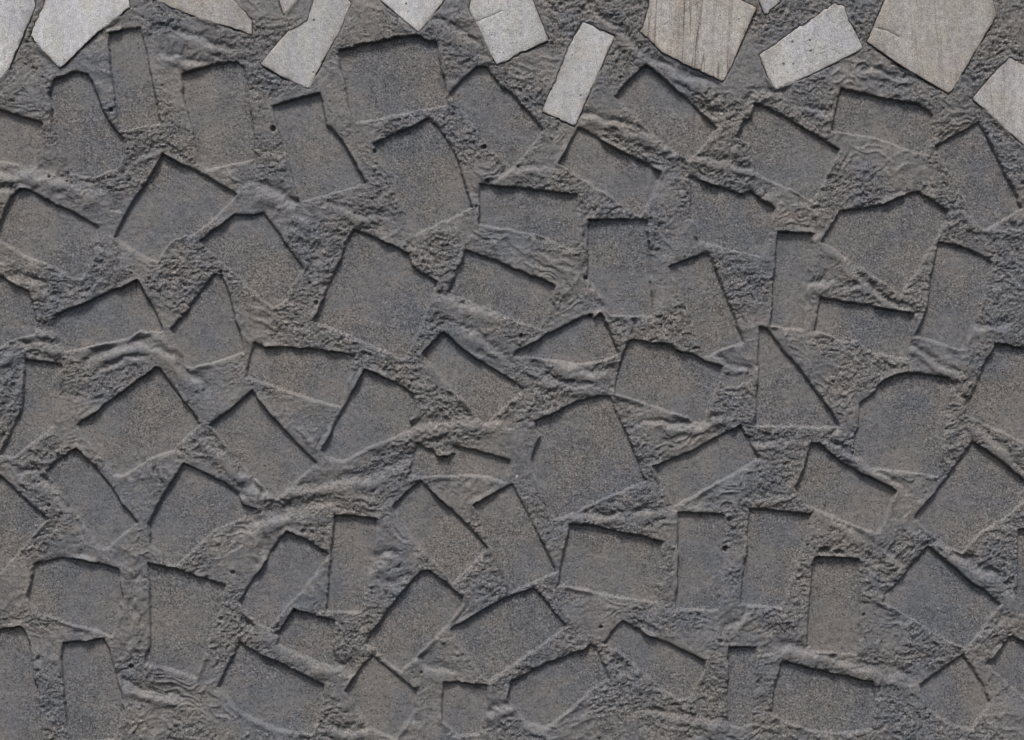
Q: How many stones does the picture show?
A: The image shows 13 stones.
